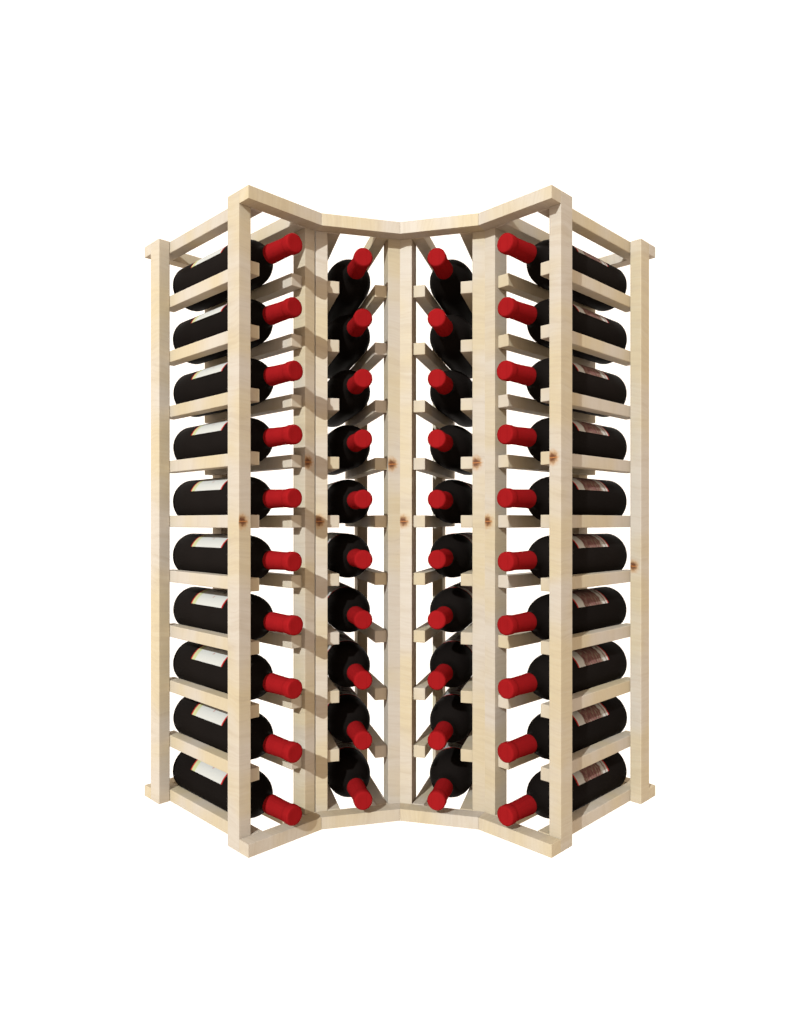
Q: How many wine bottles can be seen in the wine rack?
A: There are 40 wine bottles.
